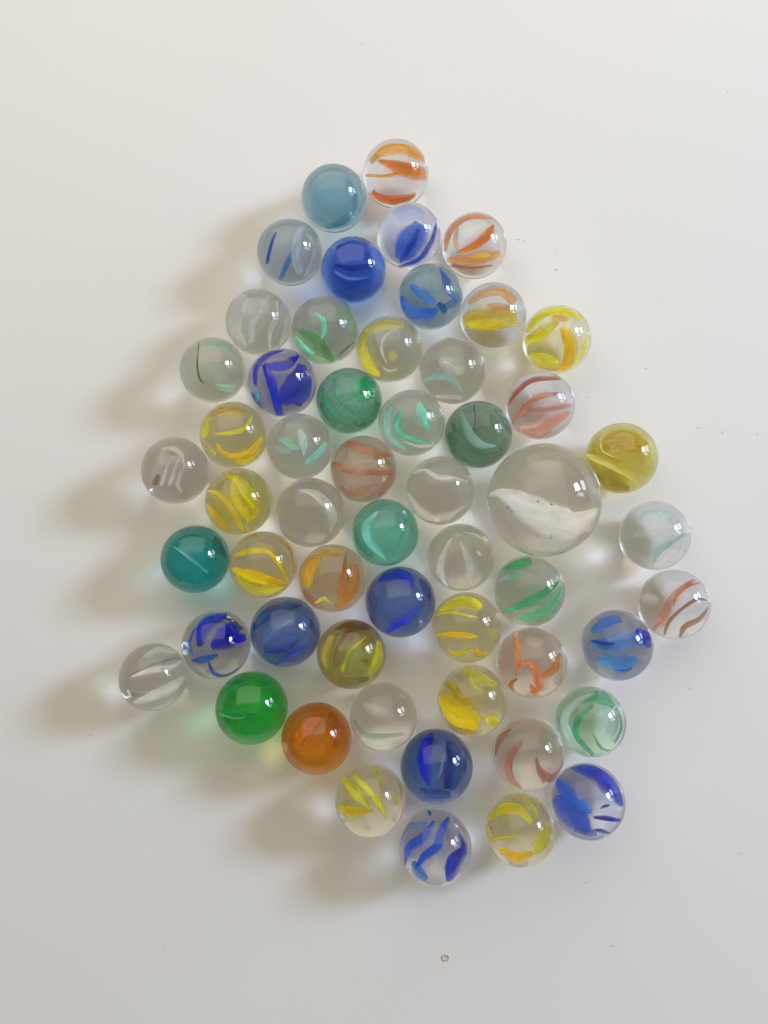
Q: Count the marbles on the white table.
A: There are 55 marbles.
